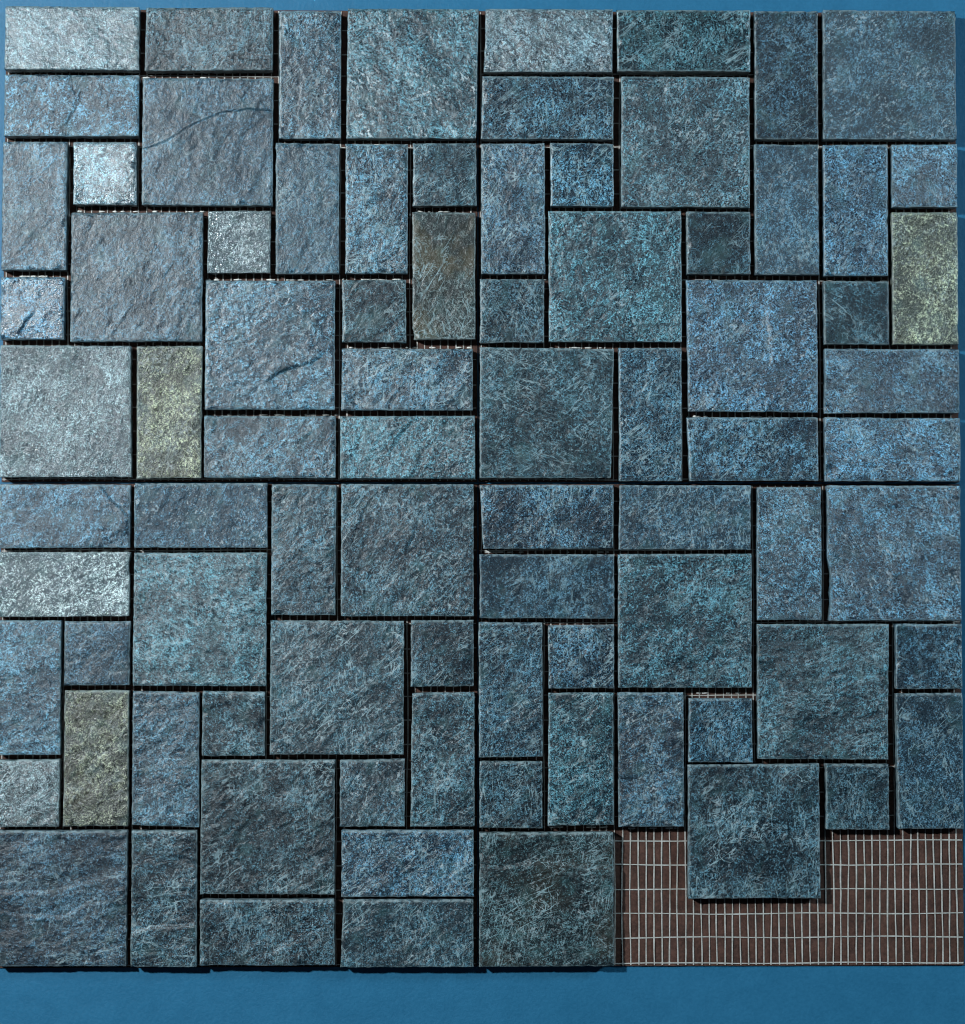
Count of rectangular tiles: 44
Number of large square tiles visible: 20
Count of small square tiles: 20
